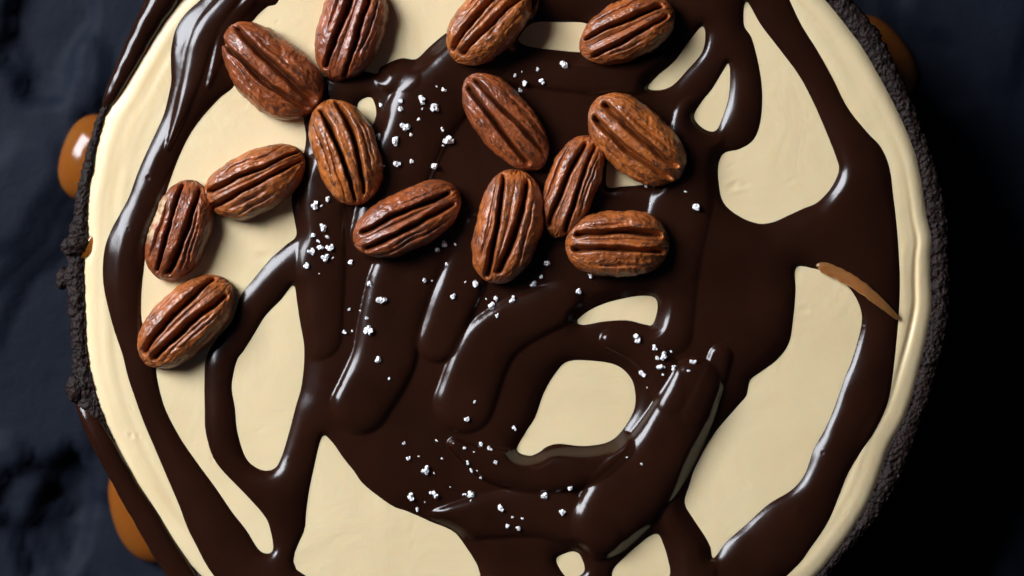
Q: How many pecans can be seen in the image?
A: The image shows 14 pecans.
